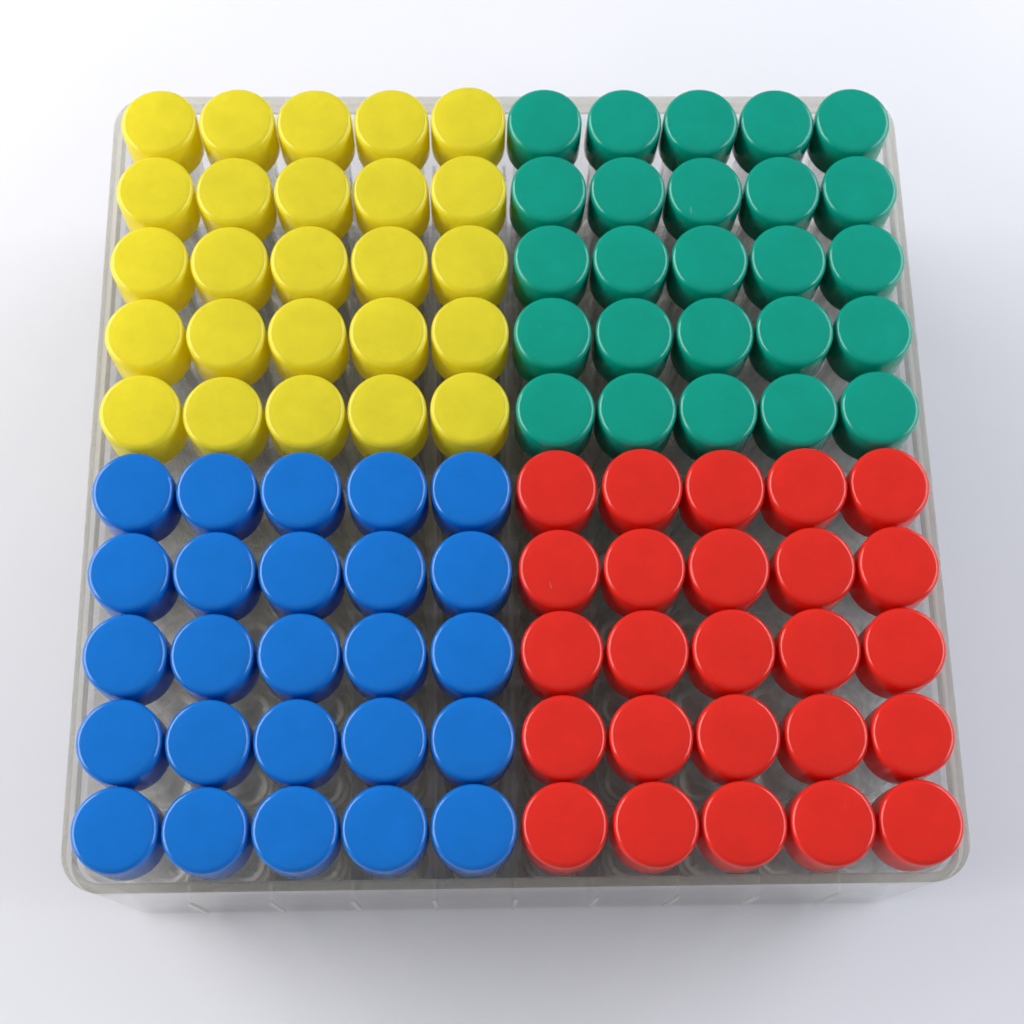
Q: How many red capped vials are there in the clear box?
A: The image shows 25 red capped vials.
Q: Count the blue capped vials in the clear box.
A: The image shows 25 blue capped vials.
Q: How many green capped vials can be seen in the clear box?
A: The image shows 25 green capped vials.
